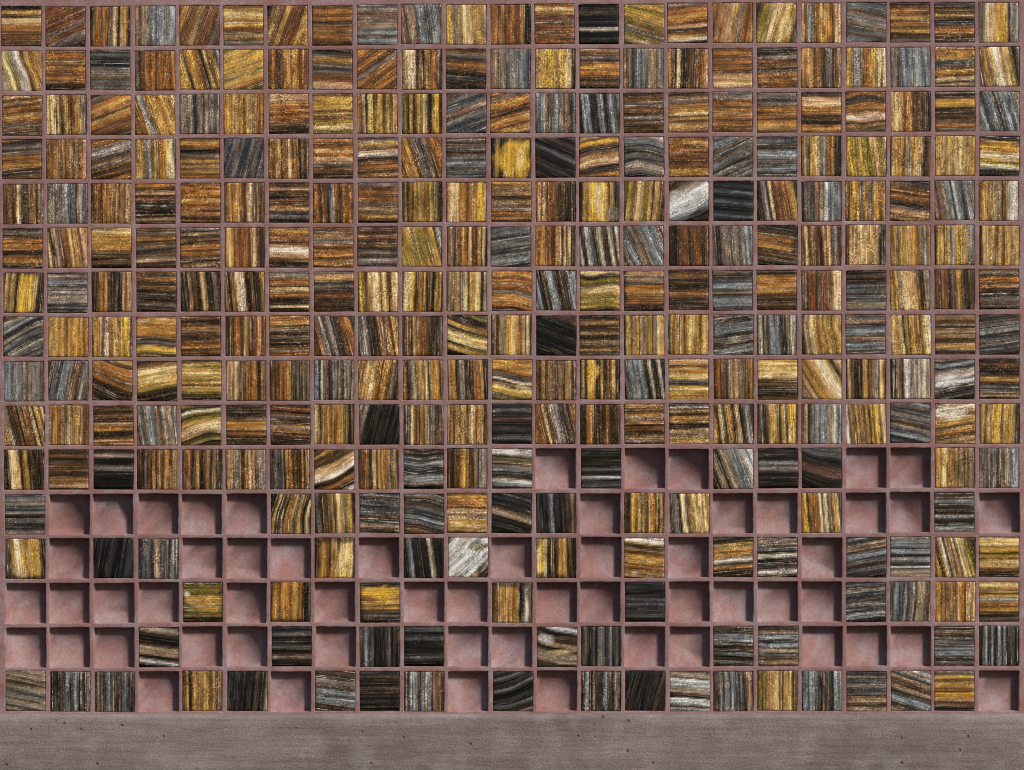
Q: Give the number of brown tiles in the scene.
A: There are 120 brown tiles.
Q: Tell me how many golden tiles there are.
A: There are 92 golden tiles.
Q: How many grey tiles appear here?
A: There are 74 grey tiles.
